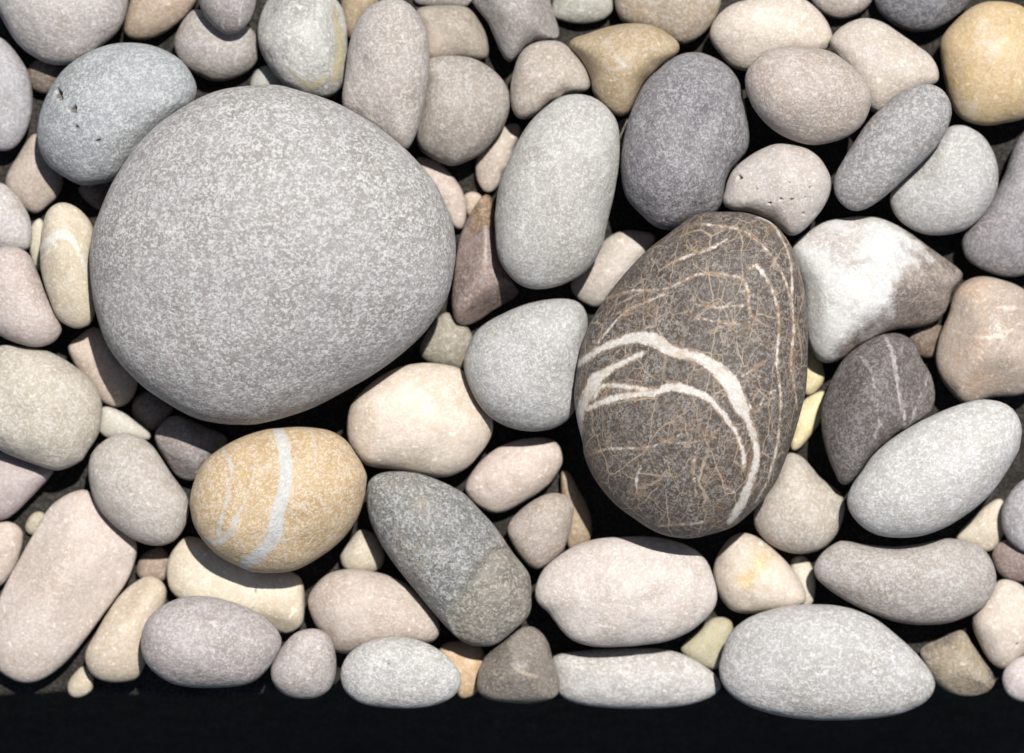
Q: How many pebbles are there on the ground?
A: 95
